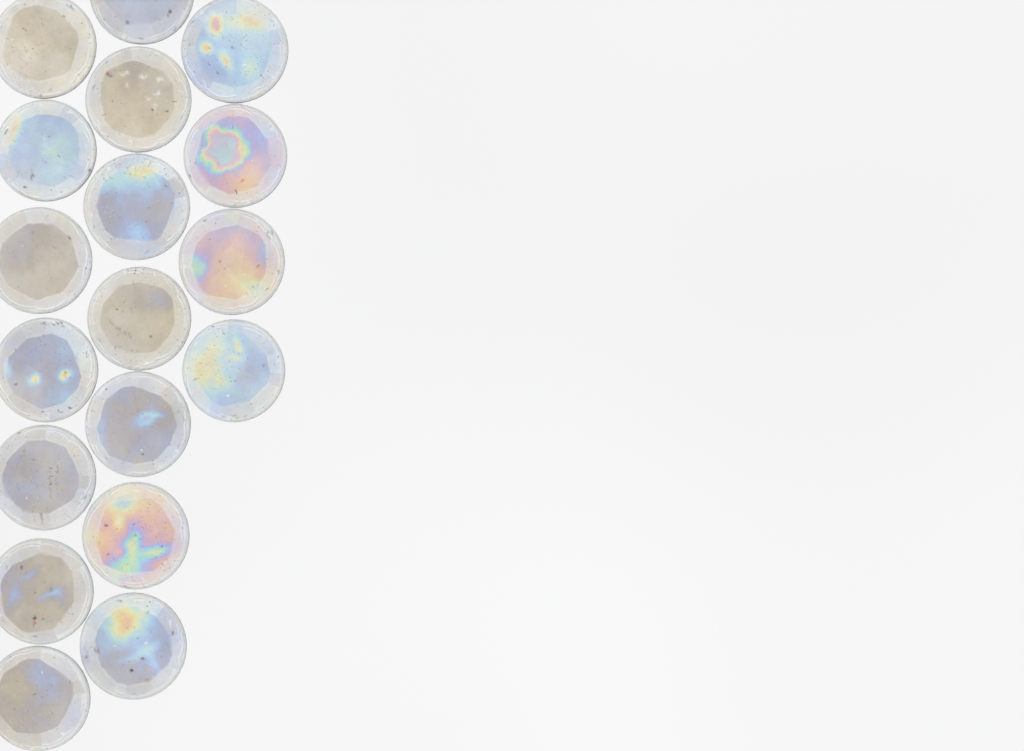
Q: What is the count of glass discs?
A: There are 18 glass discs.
